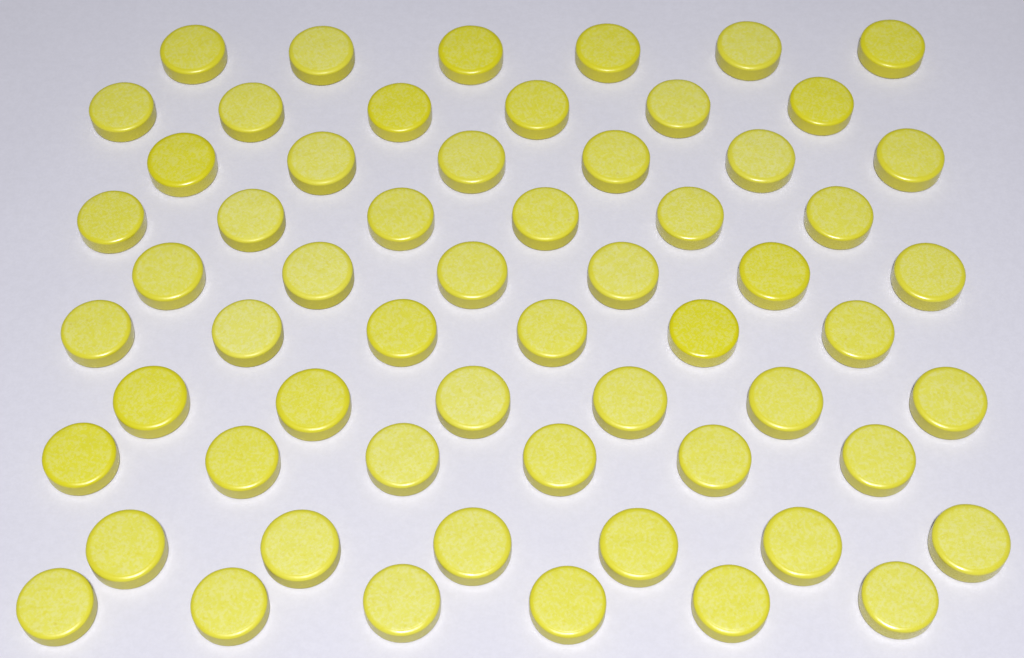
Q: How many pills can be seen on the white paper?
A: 60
